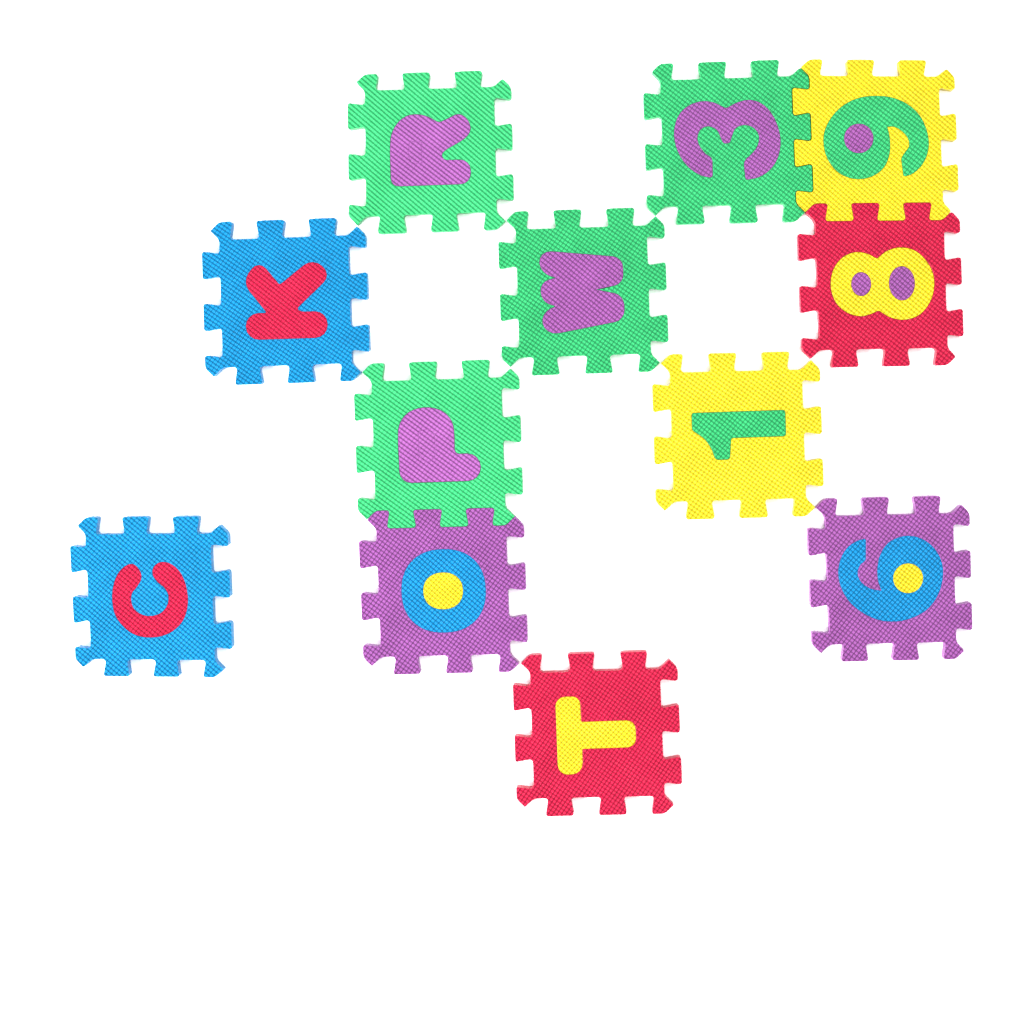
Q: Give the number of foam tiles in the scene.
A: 12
